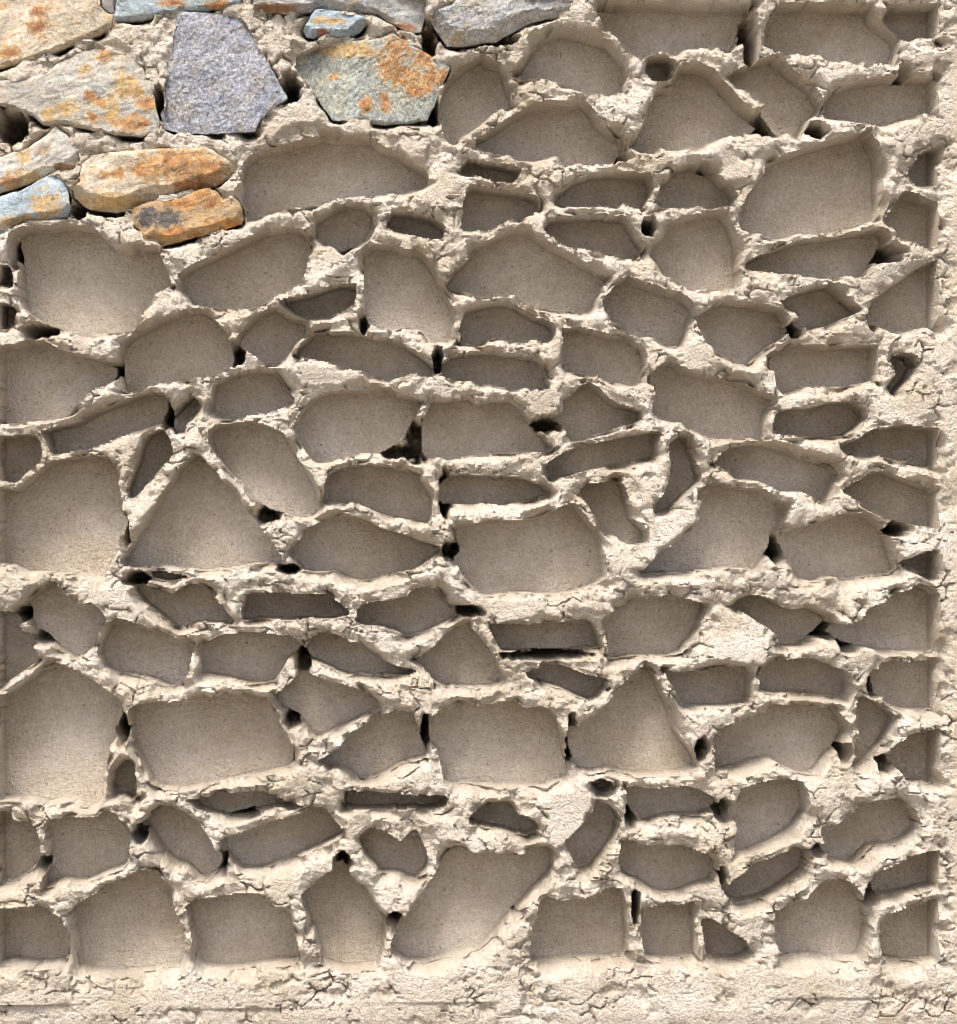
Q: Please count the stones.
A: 13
